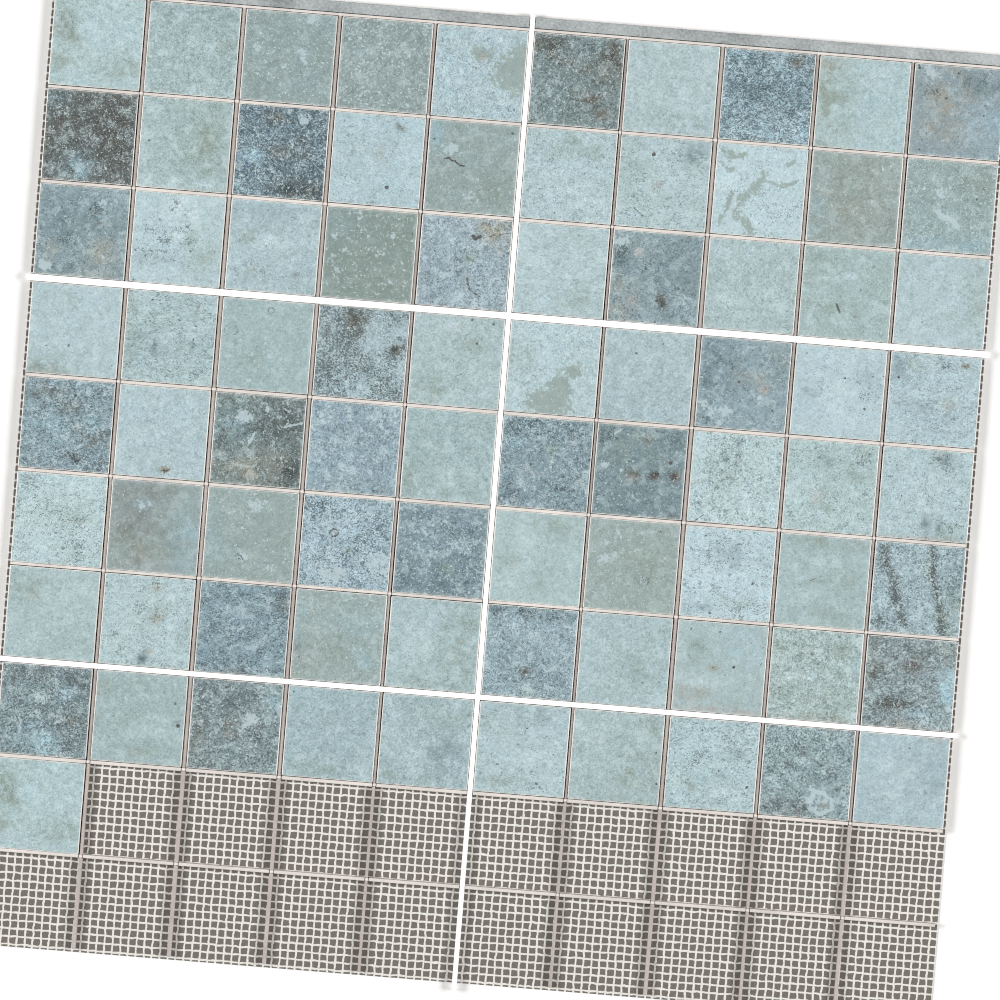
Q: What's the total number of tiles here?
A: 81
